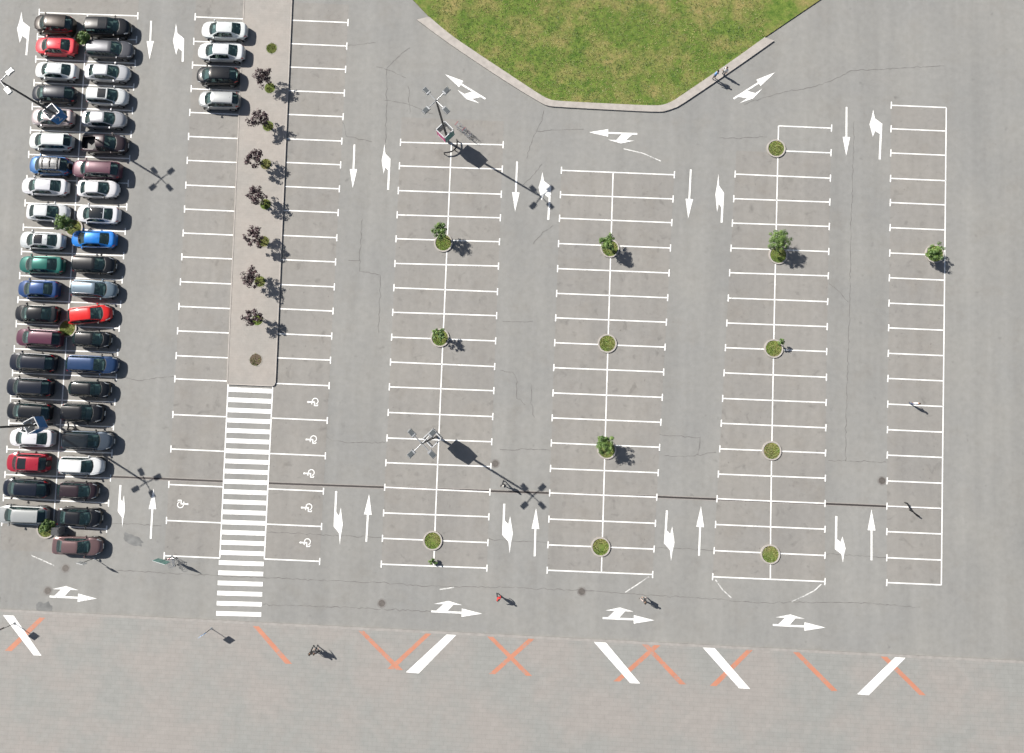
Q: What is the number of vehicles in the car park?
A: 47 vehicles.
